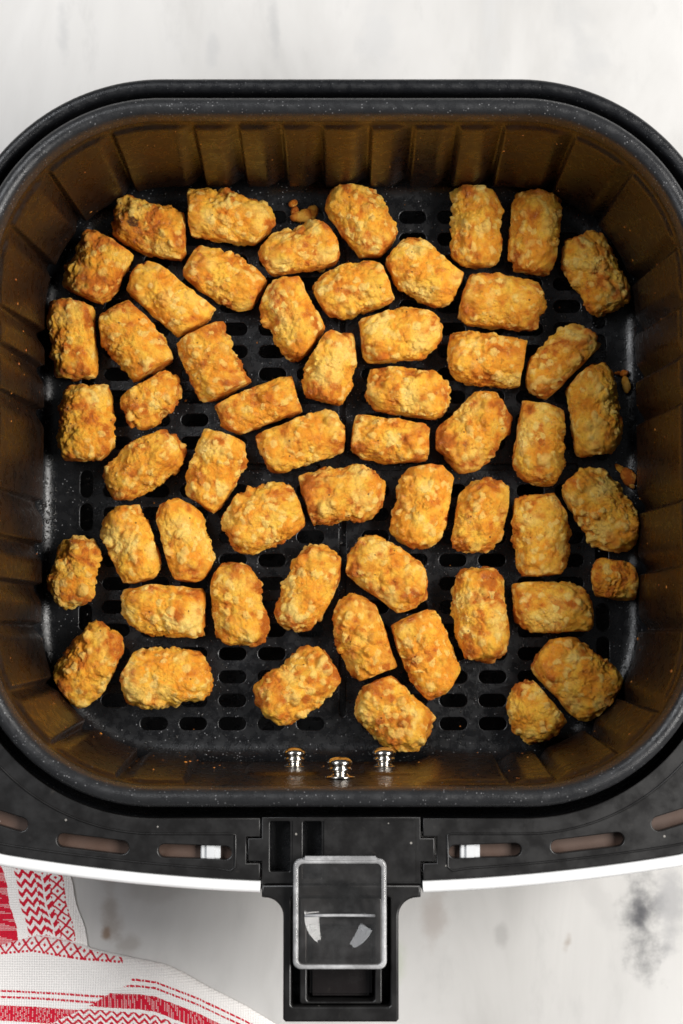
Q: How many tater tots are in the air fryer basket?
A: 56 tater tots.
